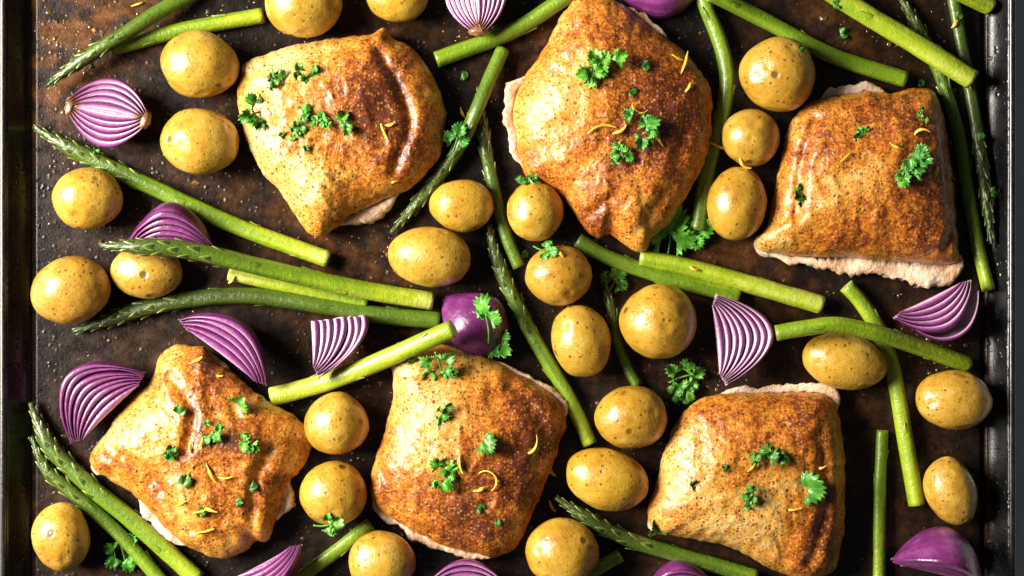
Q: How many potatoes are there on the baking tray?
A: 26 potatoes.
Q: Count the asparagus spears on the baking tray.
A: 28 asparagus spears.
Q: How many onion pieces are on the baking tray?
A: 14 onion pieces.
